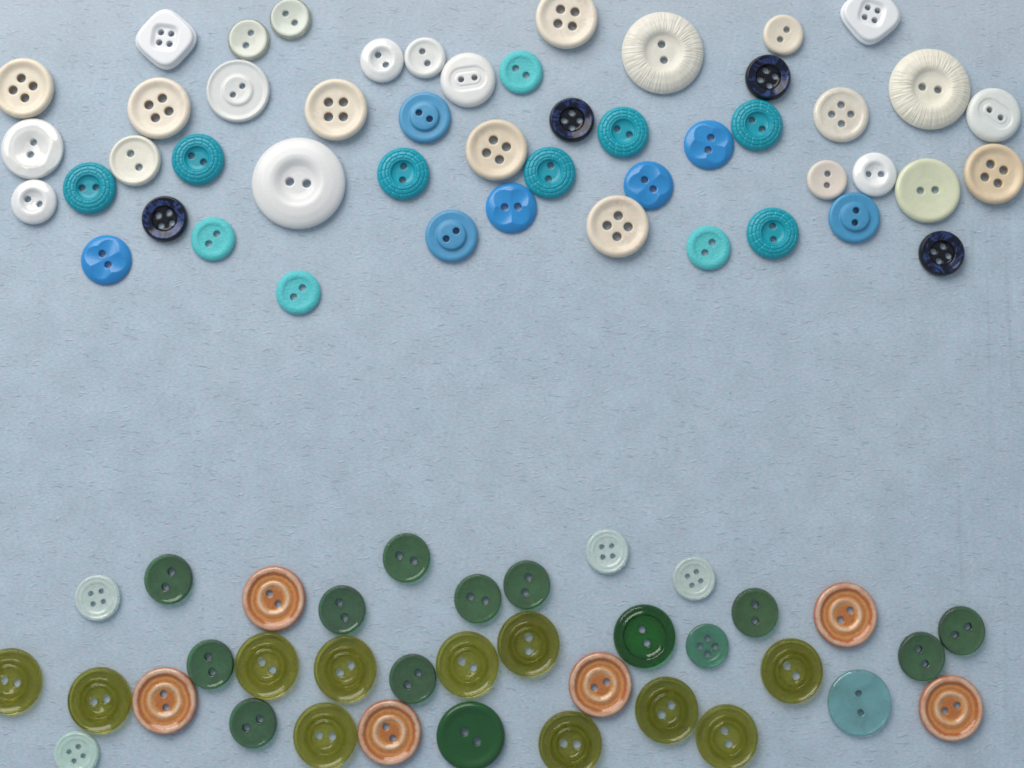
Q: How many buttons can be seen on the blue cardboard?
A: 85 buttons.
